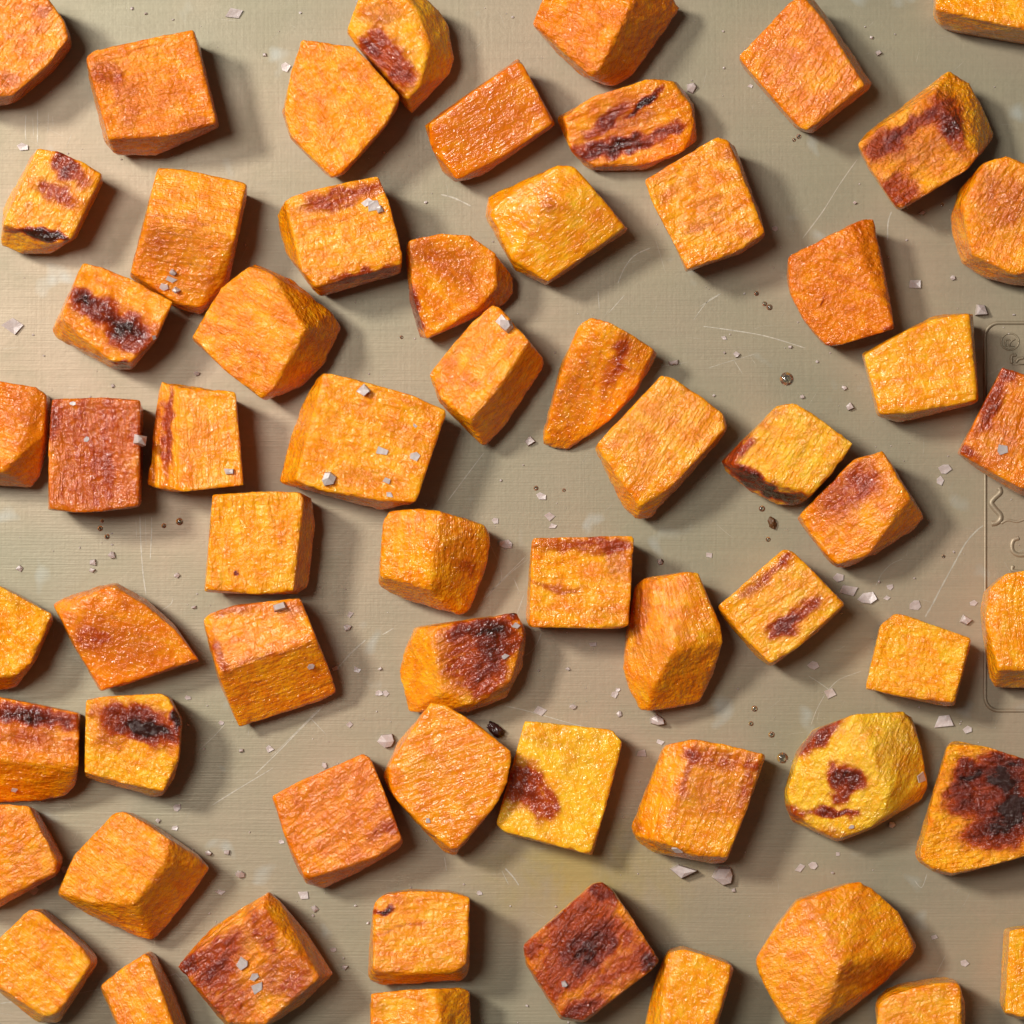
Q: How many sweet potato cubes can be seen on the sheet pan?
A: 62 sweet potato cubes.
